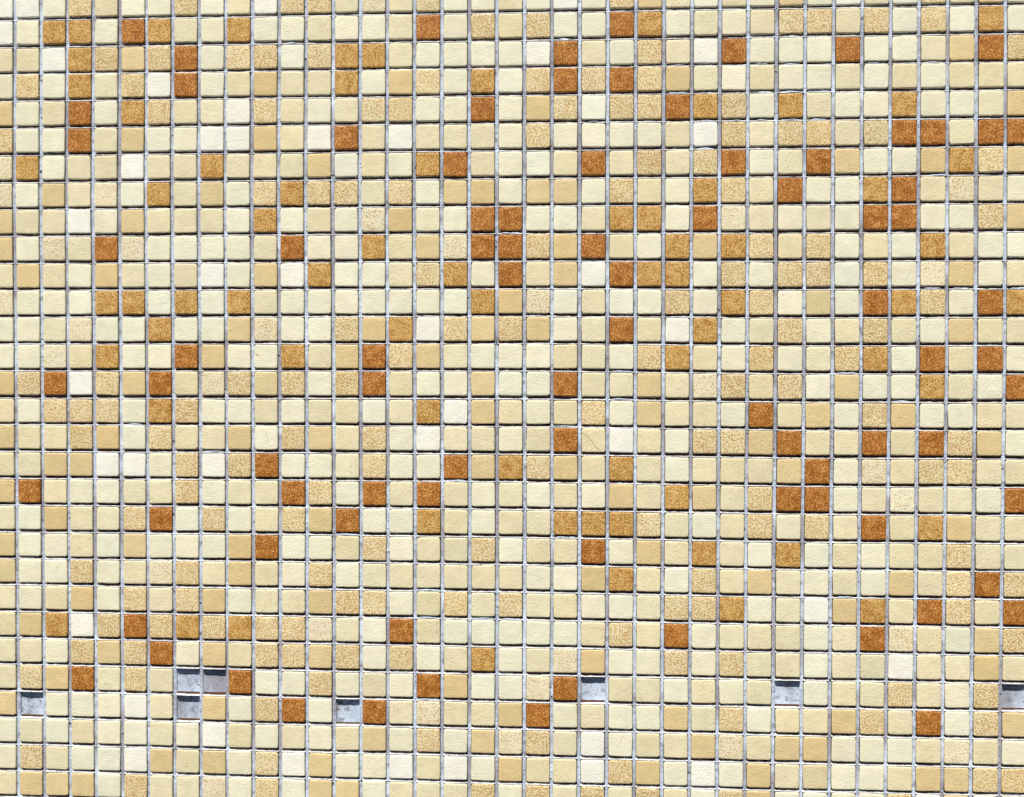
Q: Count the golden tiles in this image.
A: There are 70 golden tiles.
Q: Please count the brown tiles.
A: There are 86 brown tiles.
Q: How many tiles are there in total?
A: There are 156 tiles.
